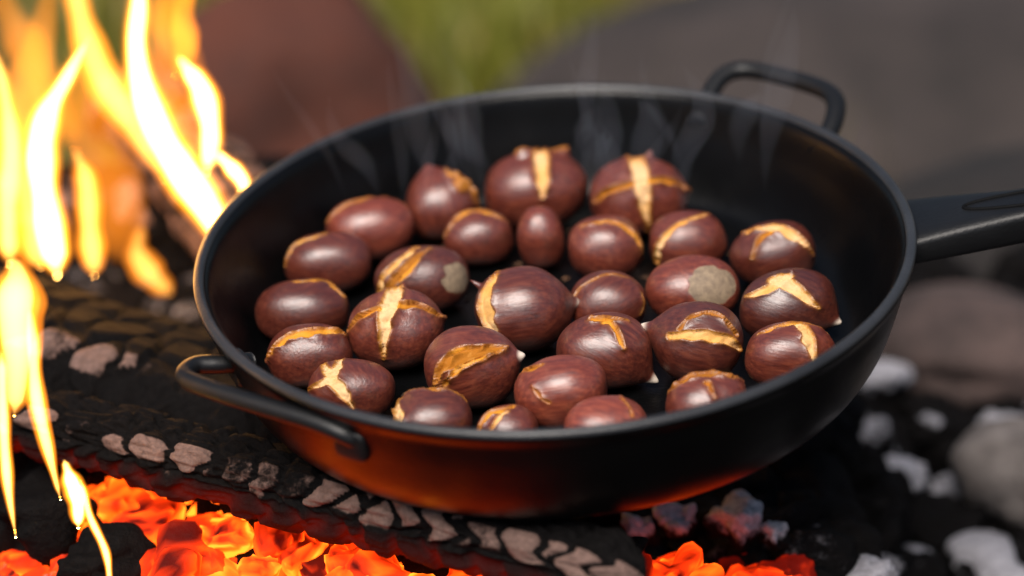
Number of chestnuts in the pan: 28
